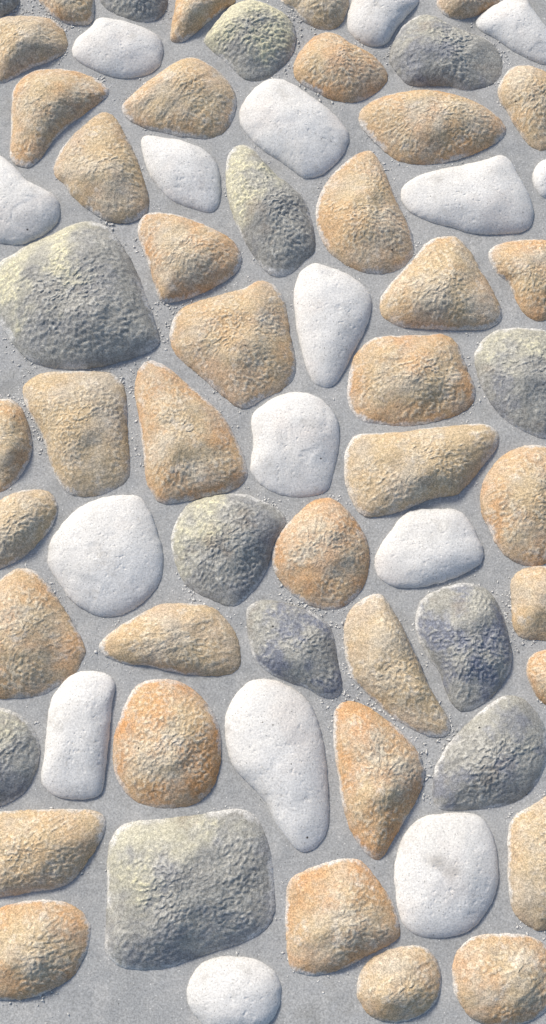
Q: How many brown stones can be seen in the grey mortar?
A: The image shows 37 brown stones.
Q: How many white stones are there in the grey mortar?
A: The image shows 16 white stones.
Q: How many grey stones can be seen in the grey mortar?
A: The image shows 13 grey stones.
